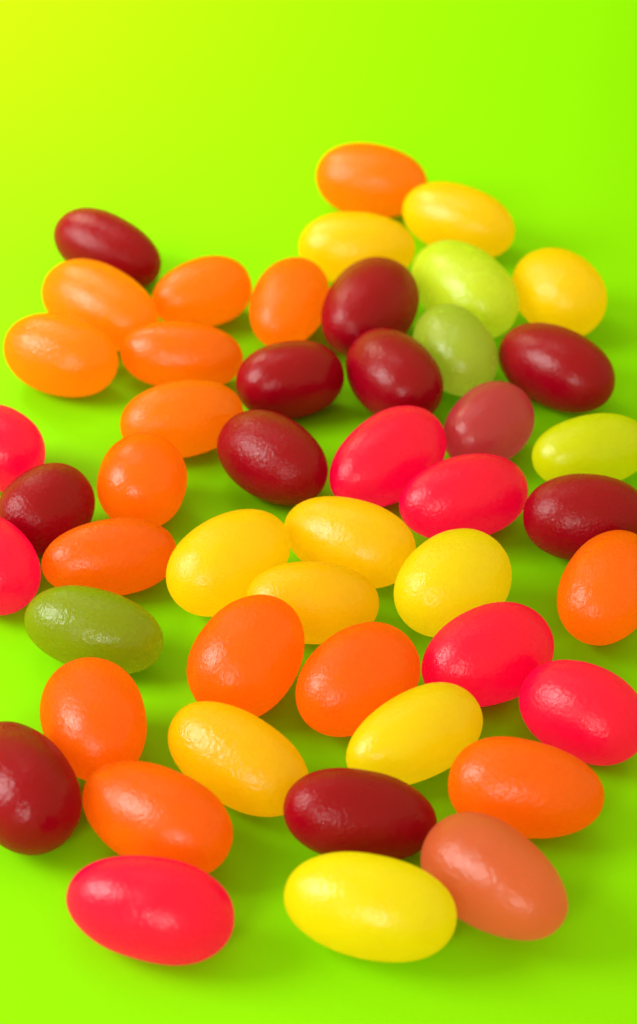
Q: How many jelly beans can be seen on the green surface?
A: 48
